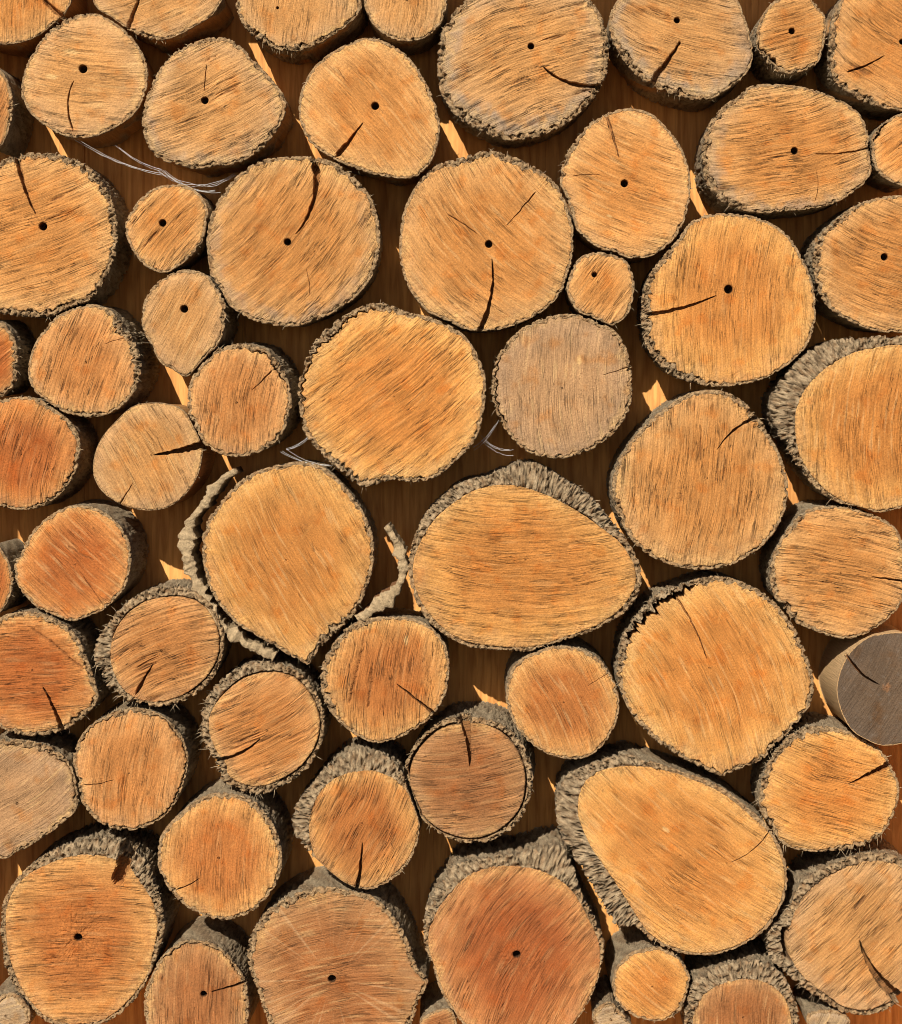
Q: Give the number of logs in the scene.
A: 62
